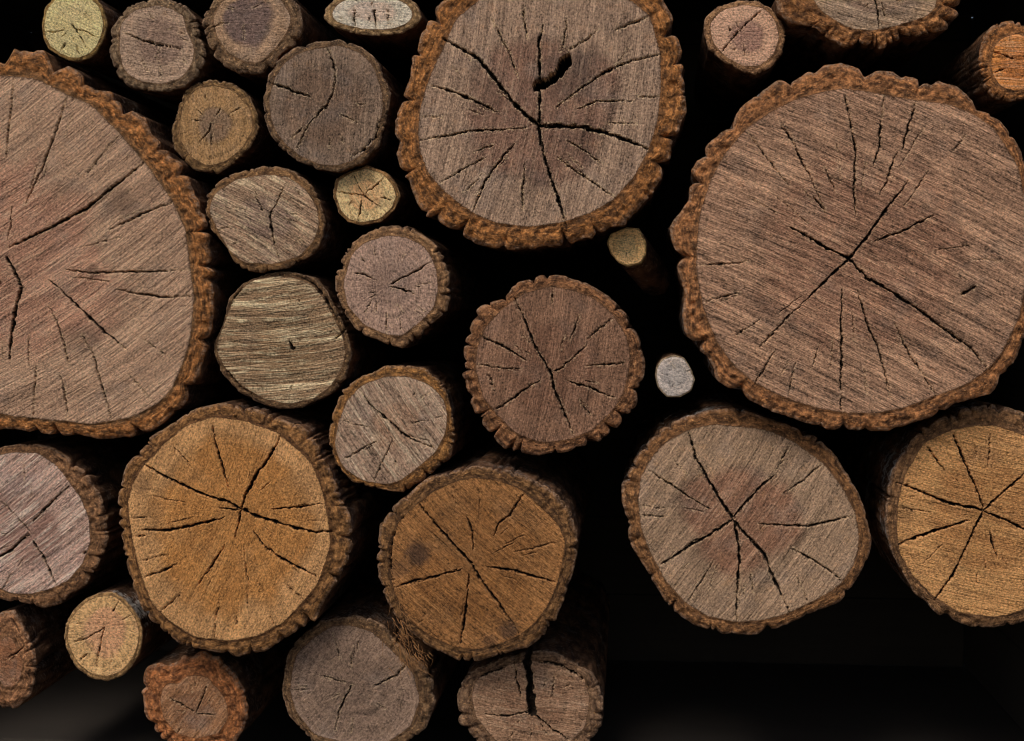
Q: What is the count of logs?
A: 30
